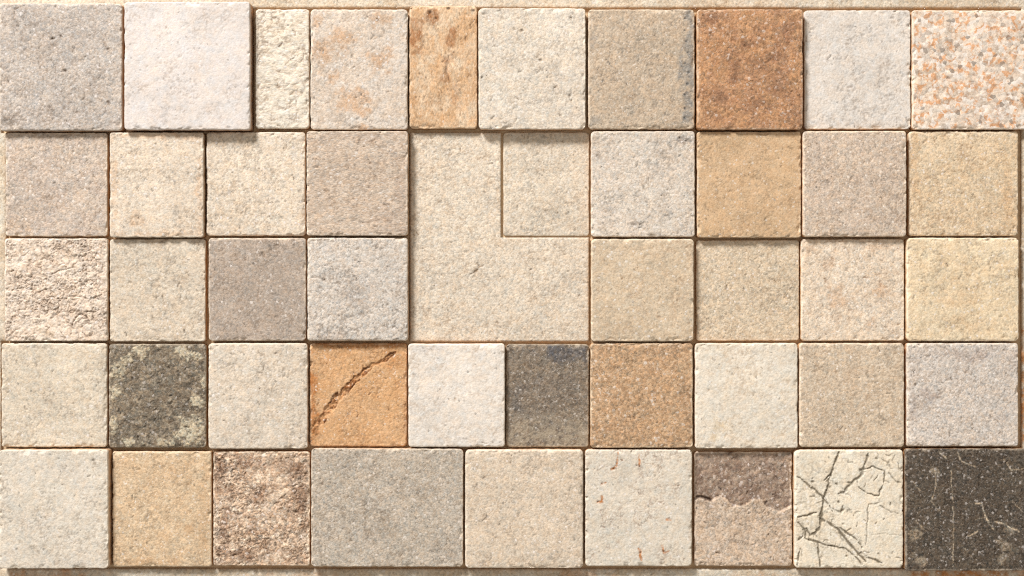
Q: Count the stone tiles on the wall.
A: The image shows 46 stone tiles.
